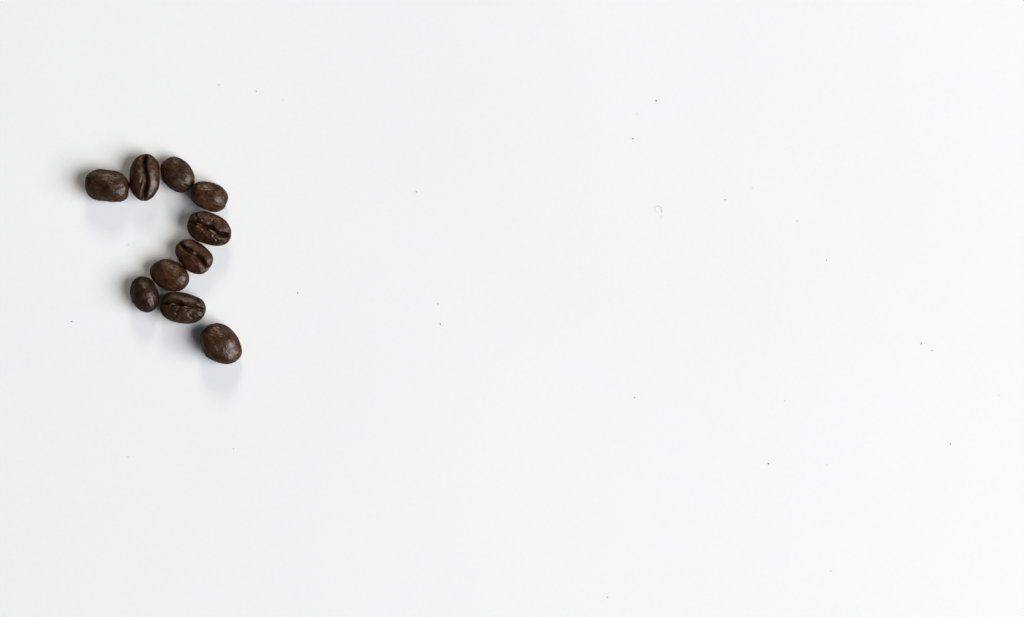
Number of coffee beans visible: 10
